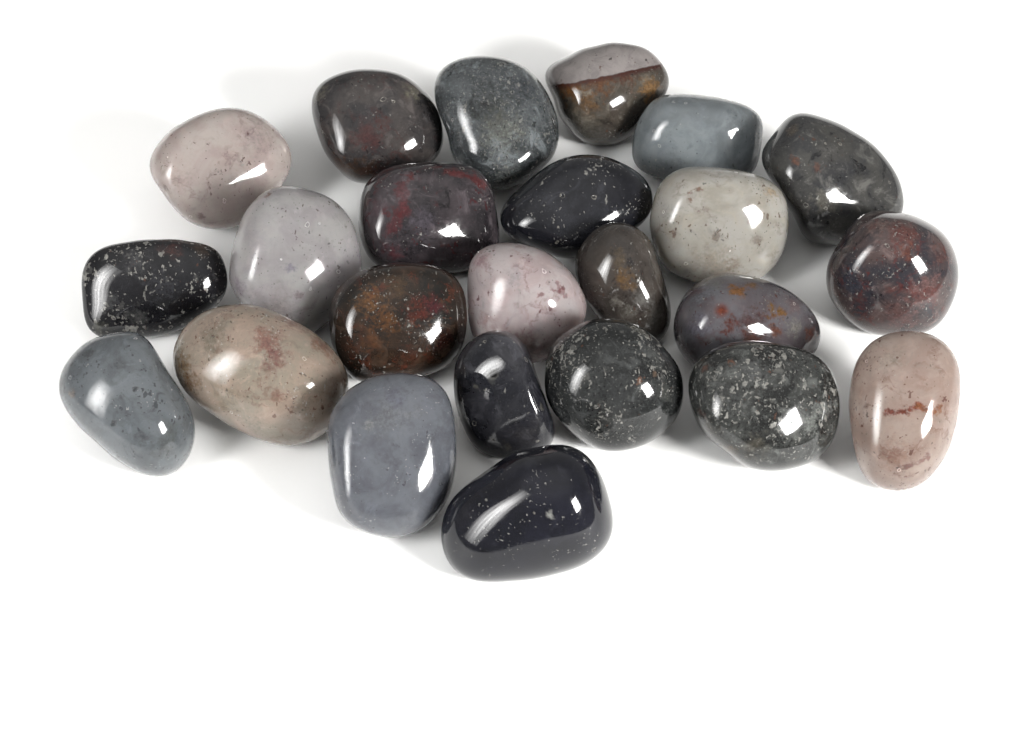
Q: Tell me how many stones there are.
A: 24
